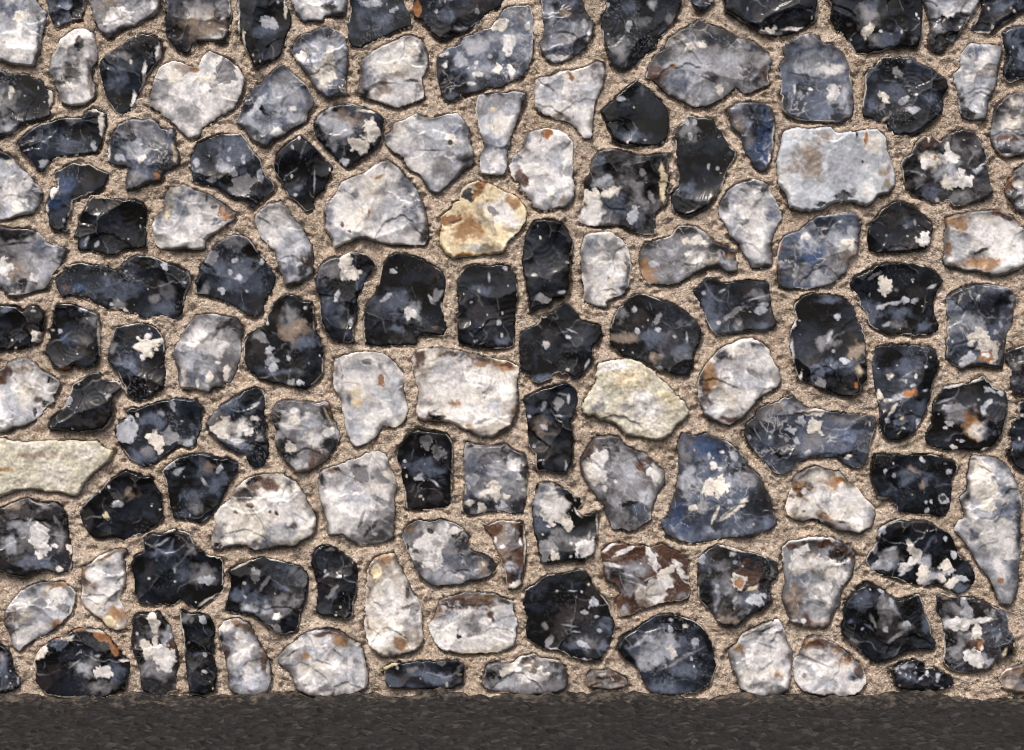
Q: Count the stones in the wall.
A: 135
